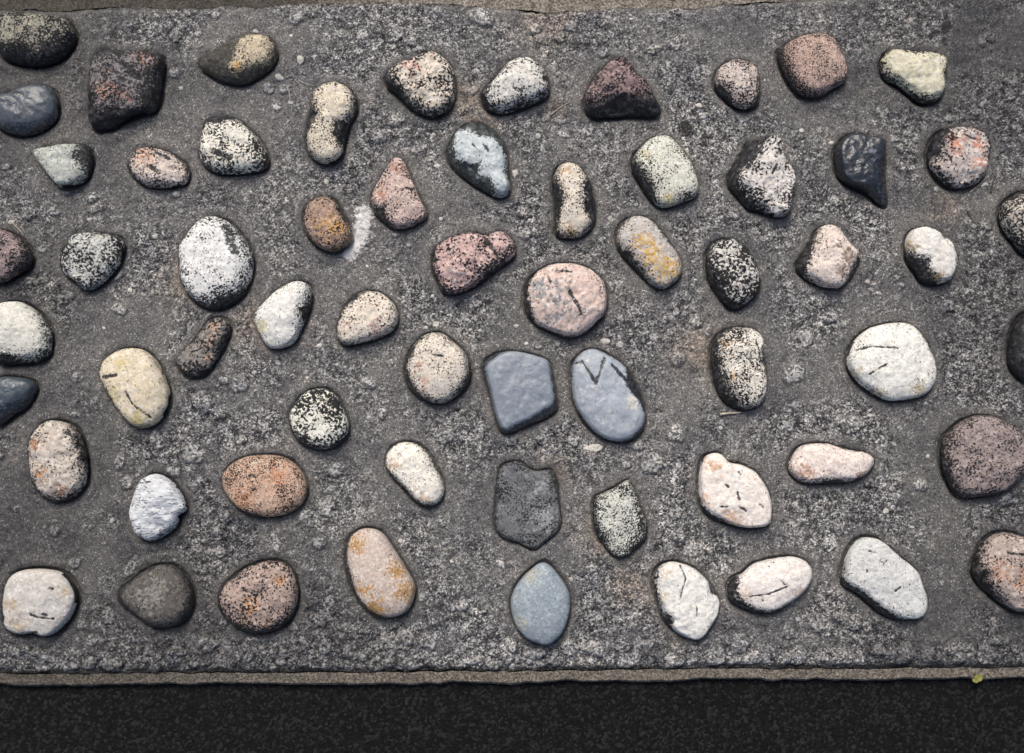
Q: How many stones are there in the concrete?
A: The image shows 63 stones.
